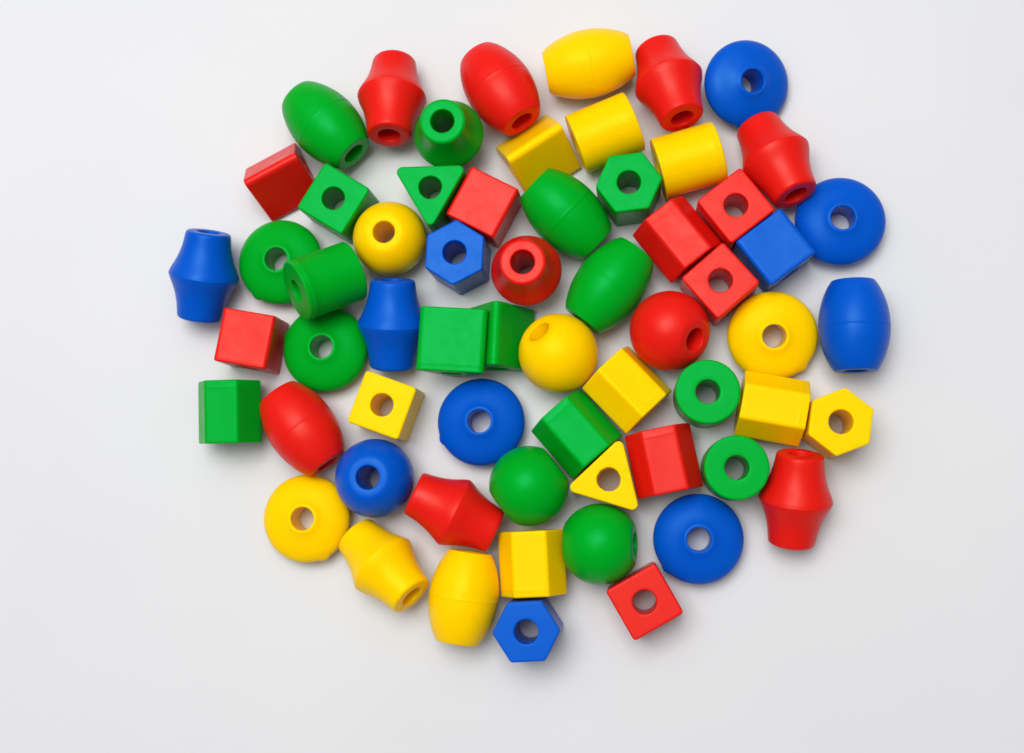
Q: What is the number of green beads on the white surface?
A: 18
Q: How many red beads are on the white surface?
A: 17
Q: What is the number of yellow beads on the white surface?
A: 16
